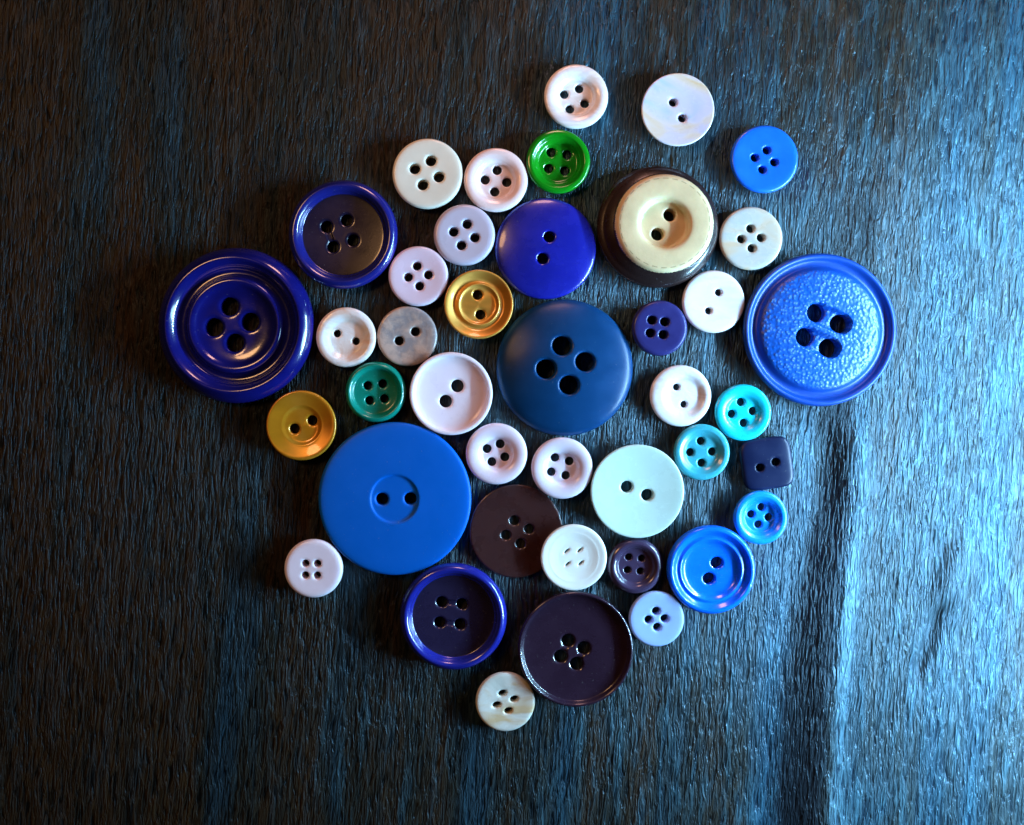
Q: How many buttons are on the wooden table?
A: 41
